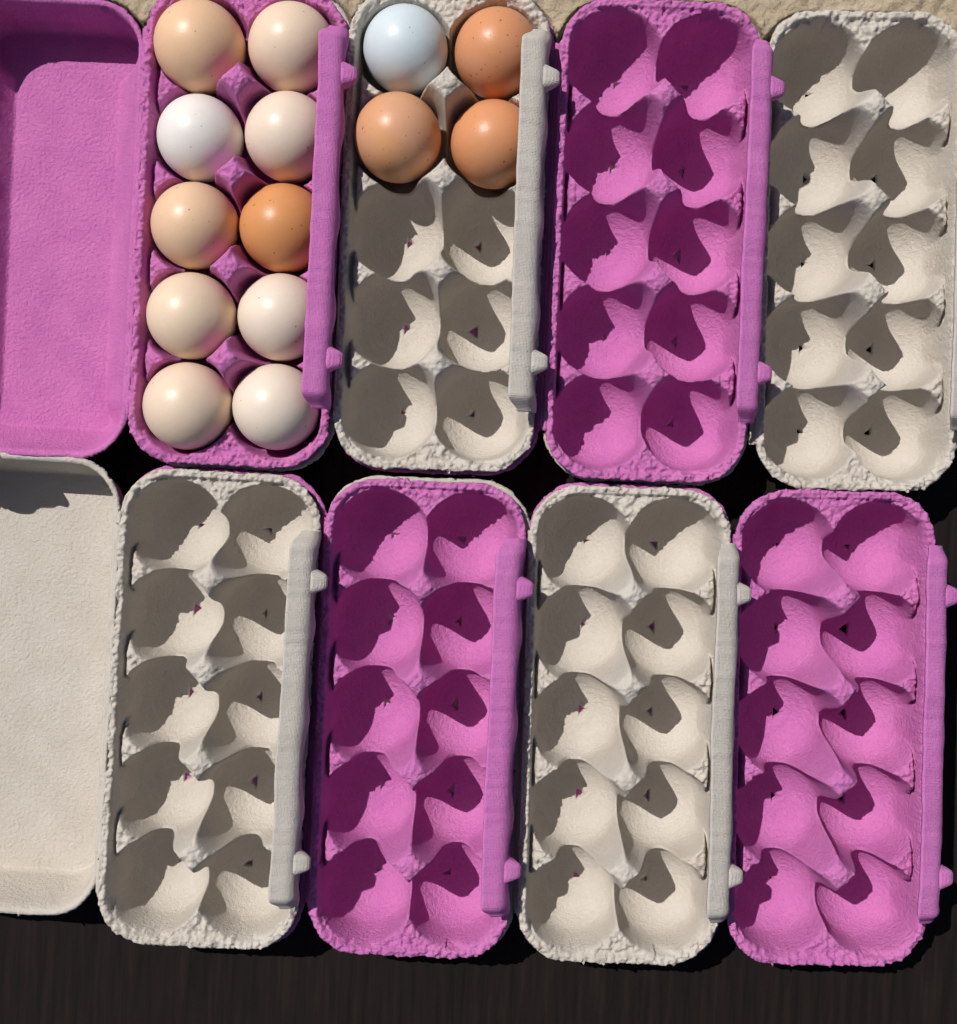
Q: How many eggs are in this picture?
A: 14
